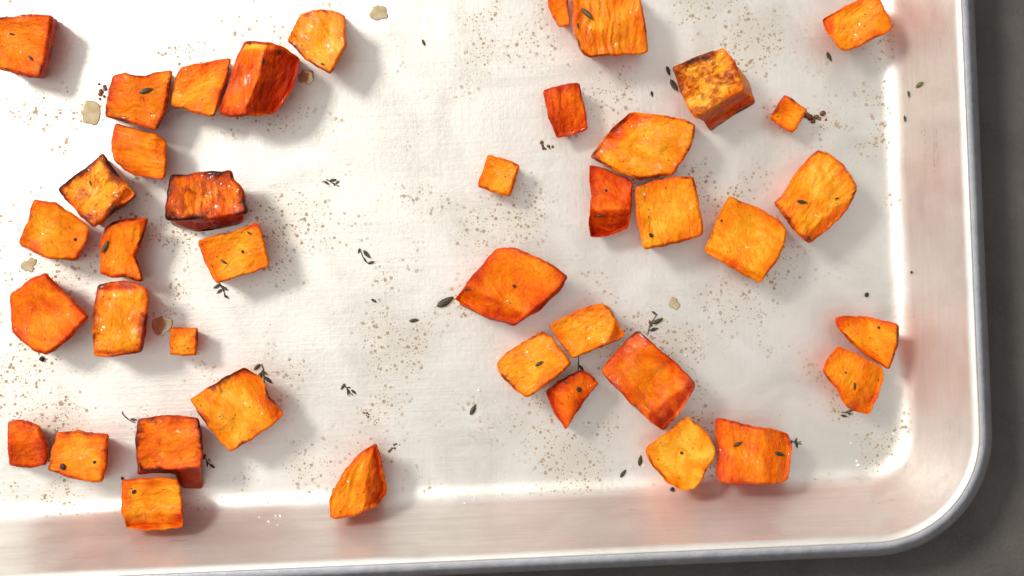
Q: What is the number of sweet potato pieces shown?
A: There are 41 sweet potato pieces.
